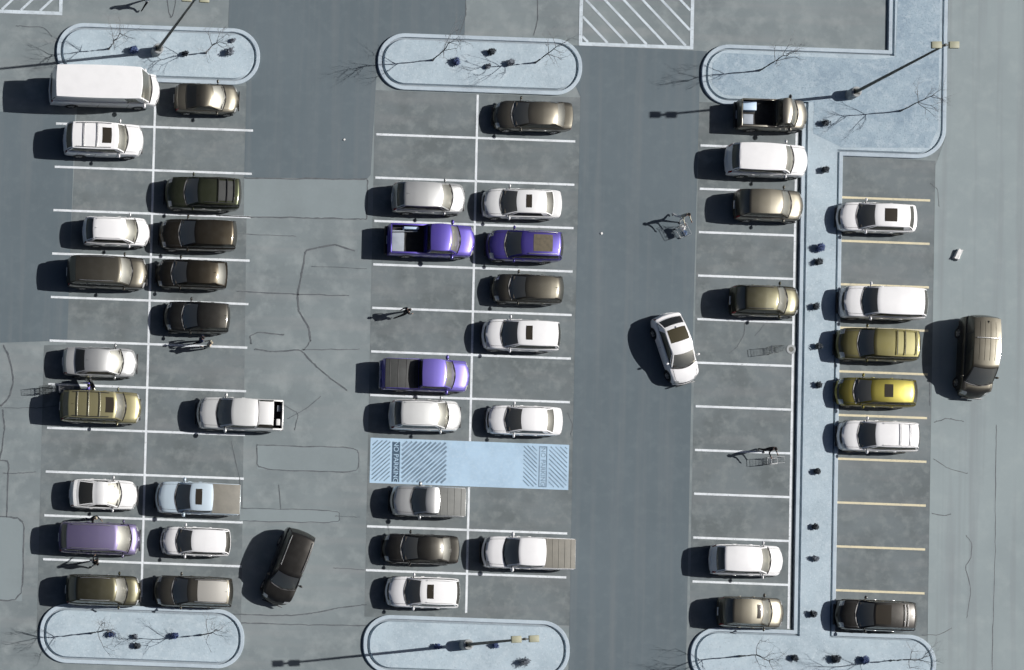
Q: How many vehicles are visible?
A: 47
